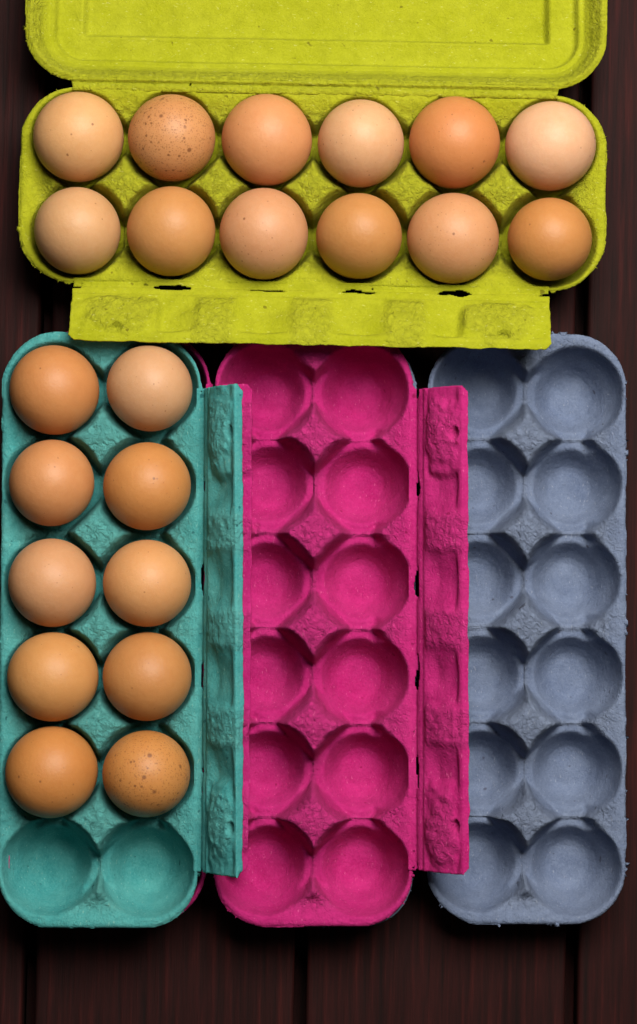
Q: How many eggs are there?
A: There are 22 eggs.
